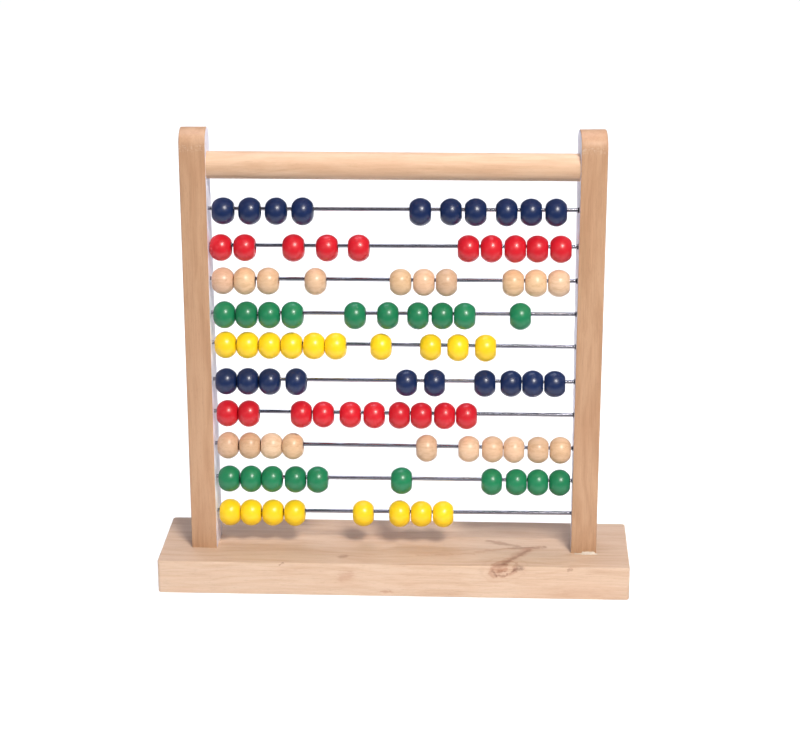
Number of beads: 98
